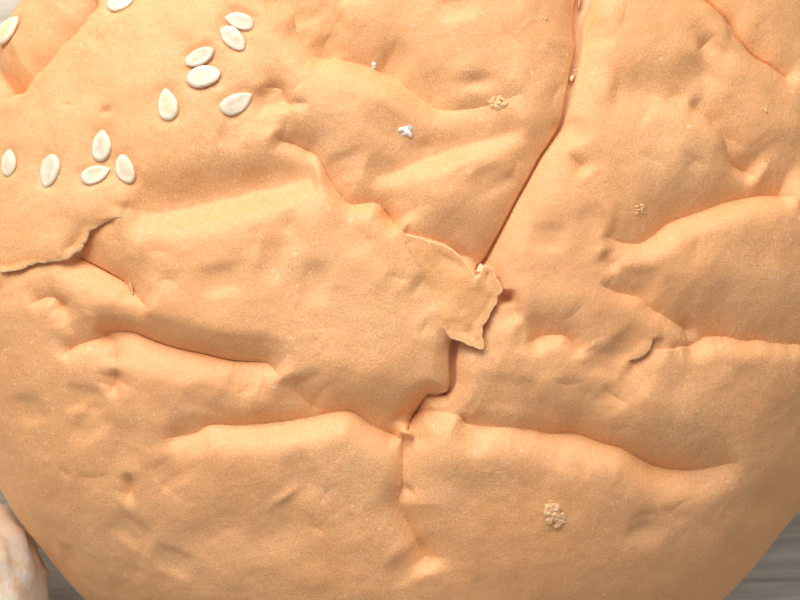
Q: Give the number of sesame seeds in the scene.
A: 13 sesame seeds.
